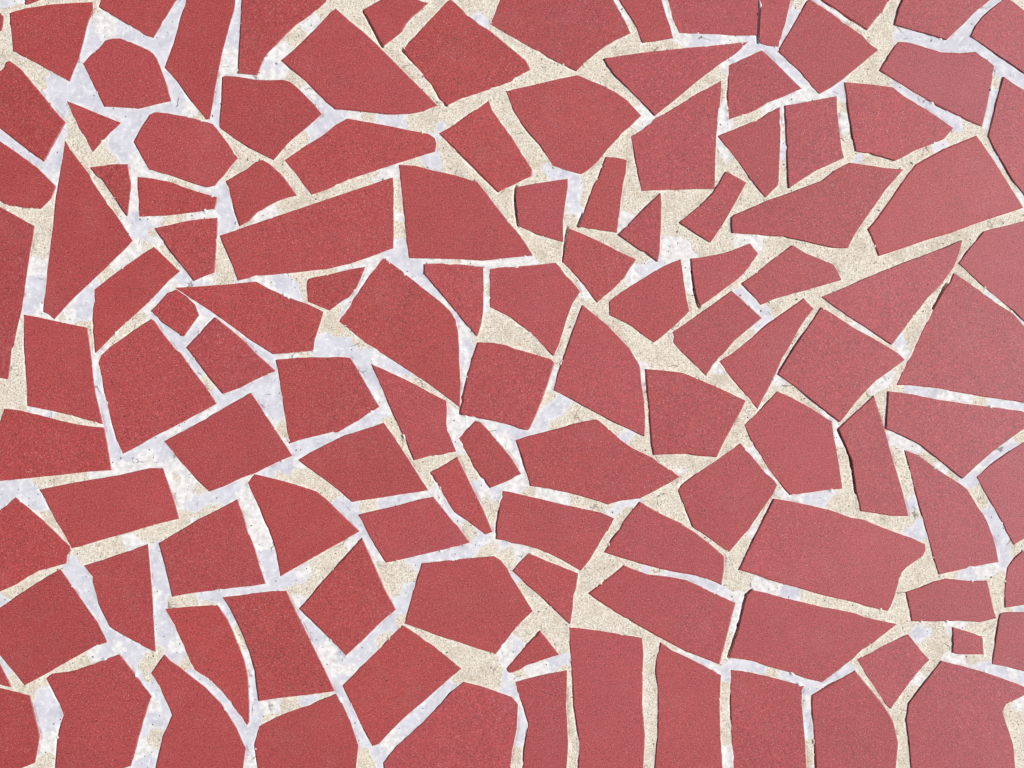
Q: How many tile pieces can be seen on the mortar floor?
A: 121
